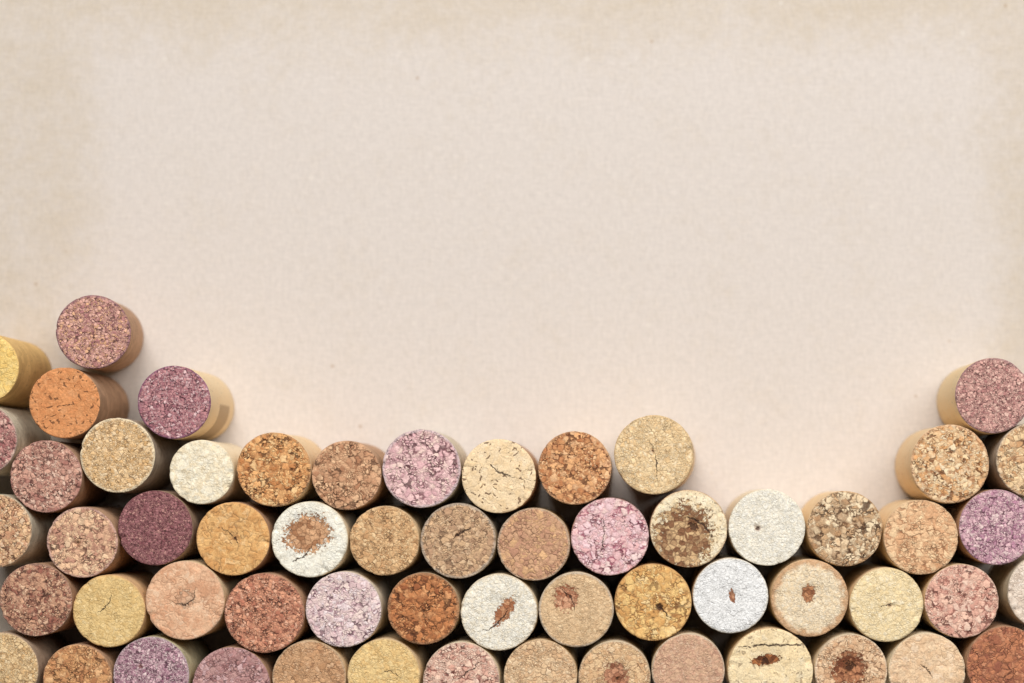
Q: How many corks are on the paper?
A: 59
